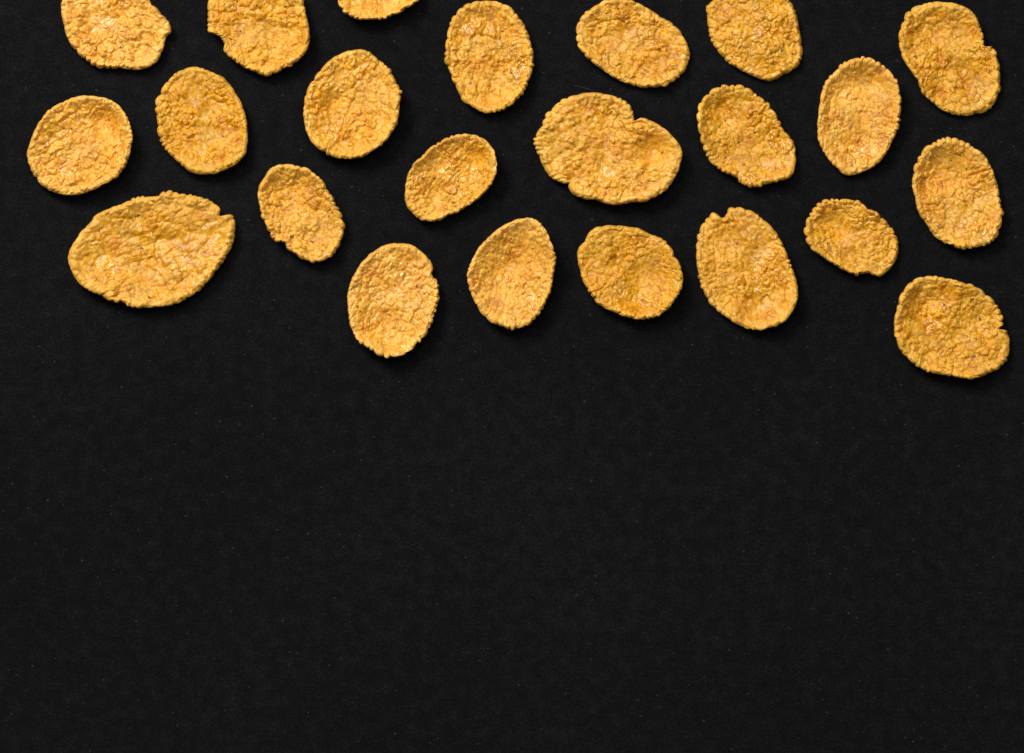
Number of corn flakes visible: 23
